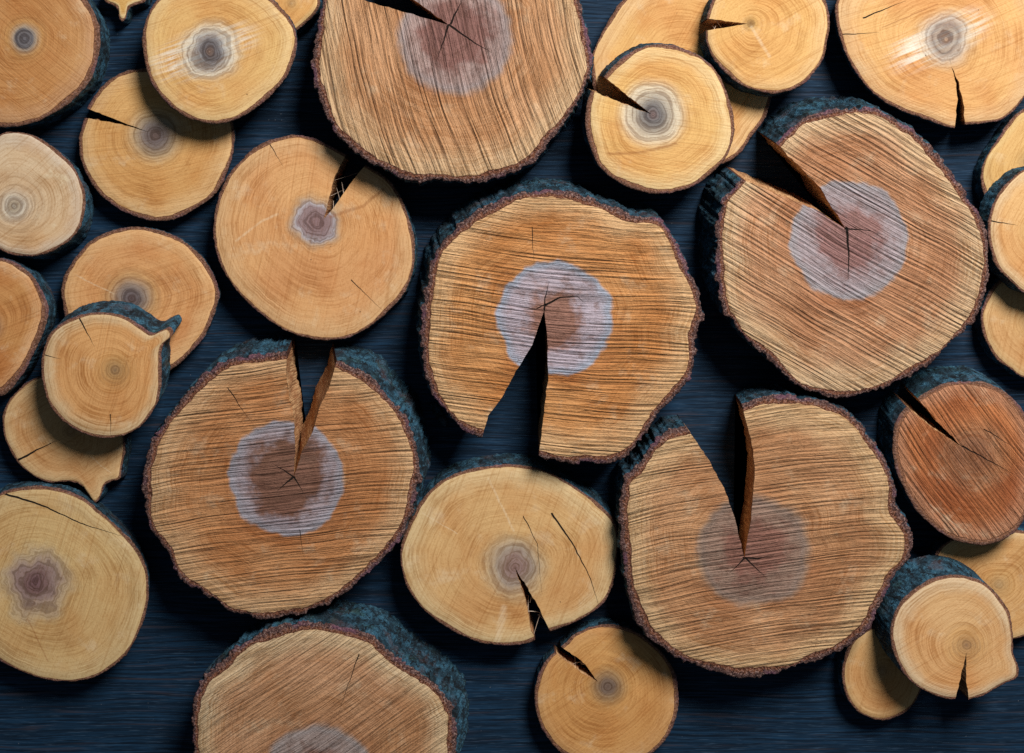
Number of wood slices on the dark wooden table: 31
